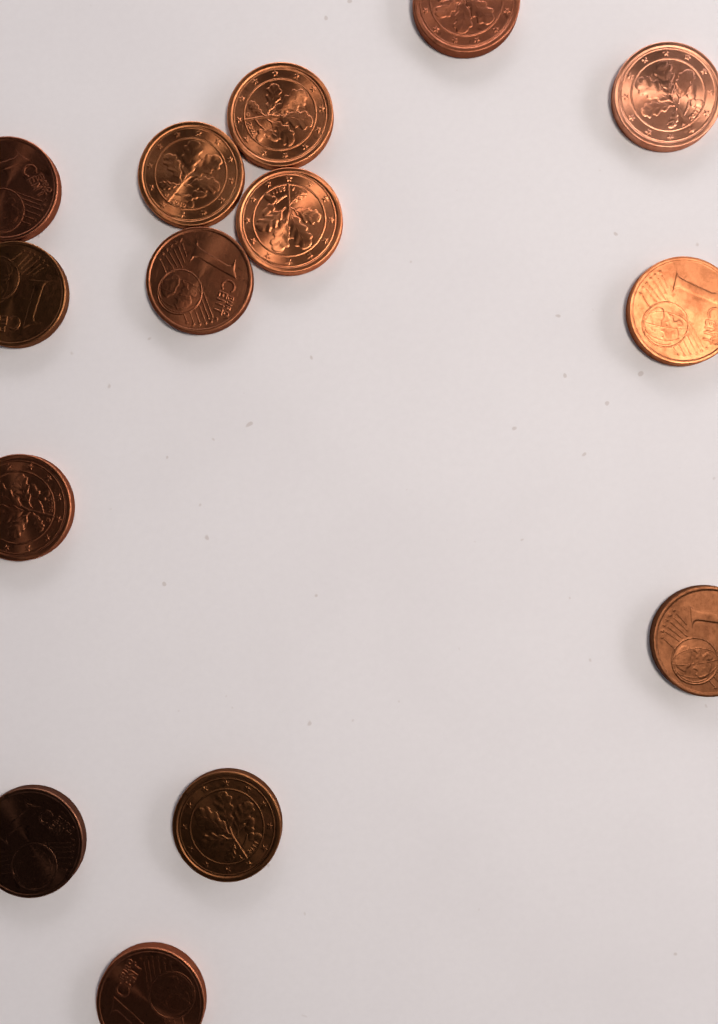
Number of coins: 14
